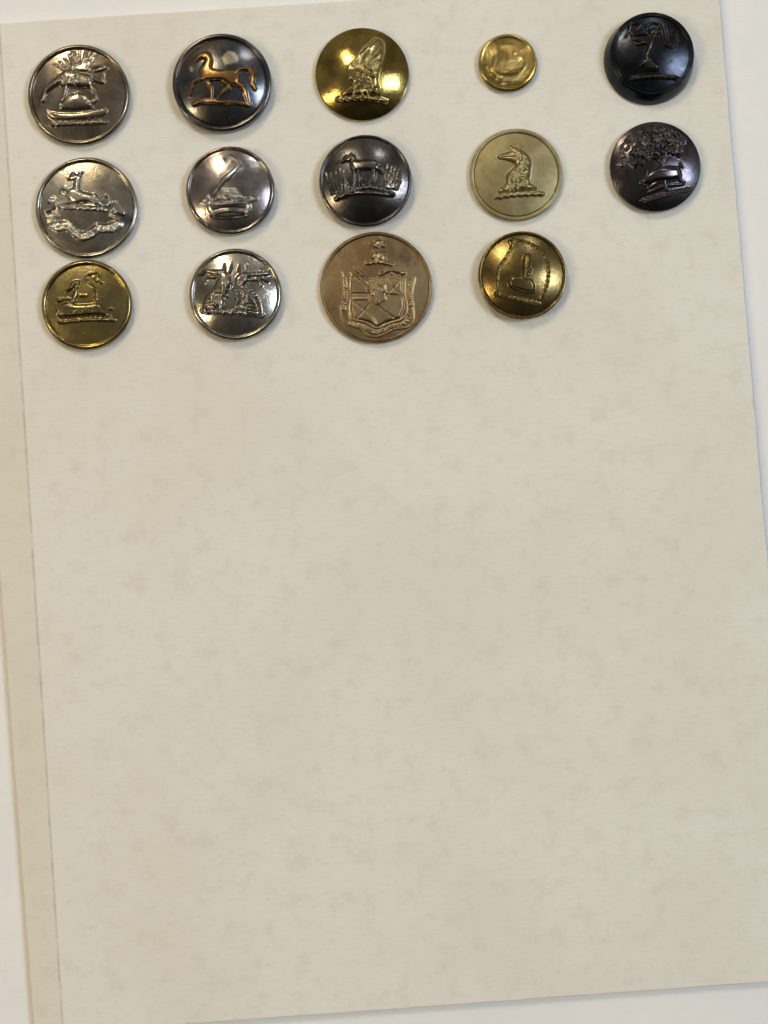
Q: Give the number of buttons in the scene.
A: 14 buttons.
